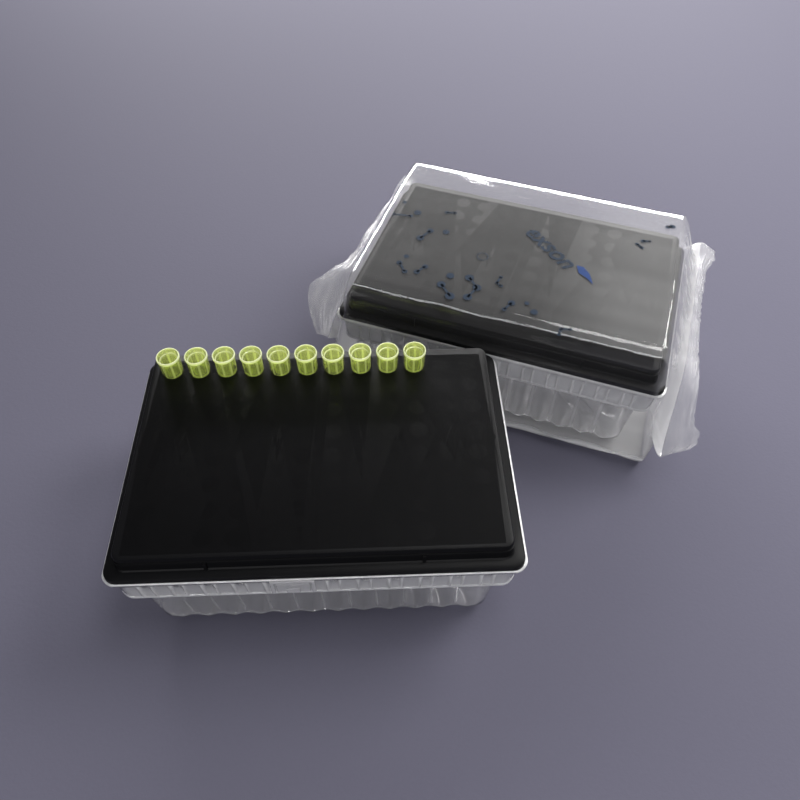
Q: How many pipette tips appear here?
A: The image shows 10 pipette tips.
